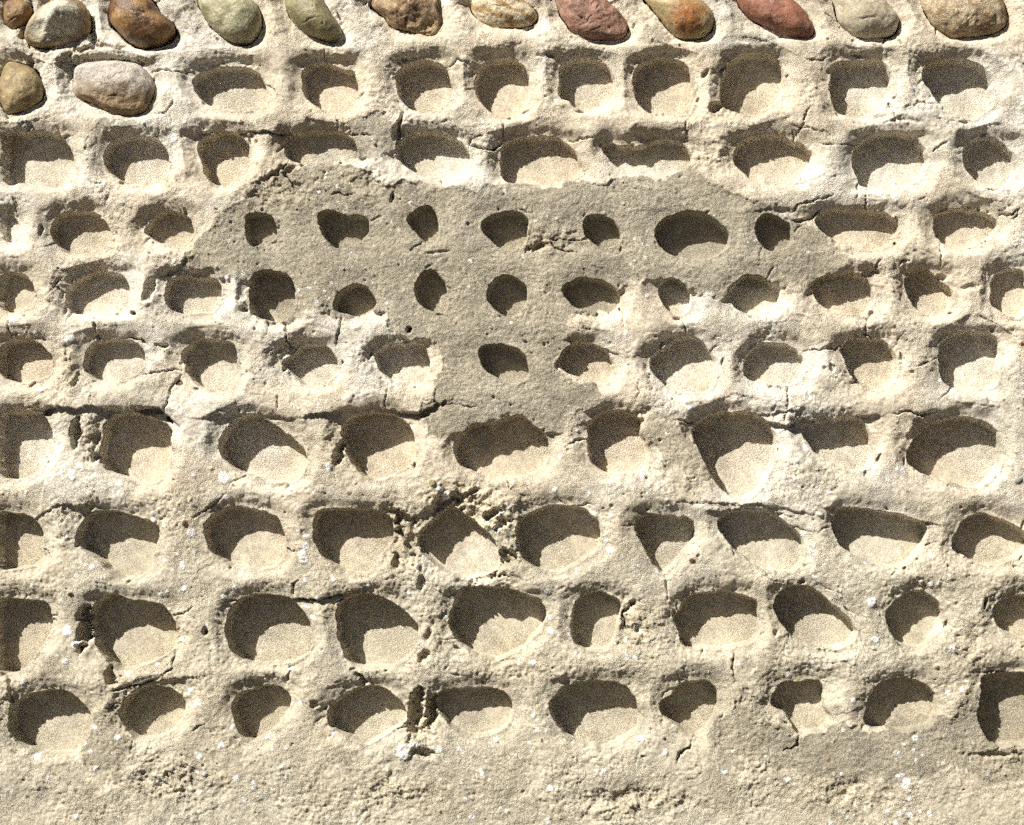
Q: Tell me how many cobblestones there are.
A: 14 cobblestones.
